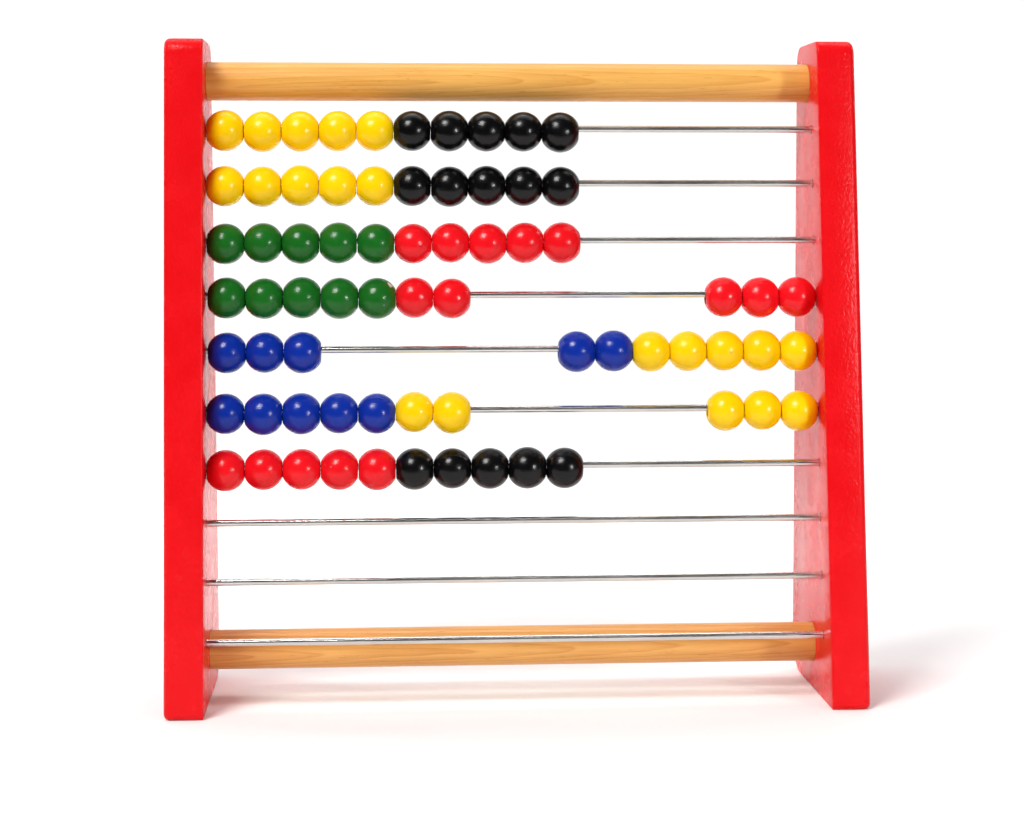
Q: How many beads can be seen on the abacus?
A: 70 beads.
